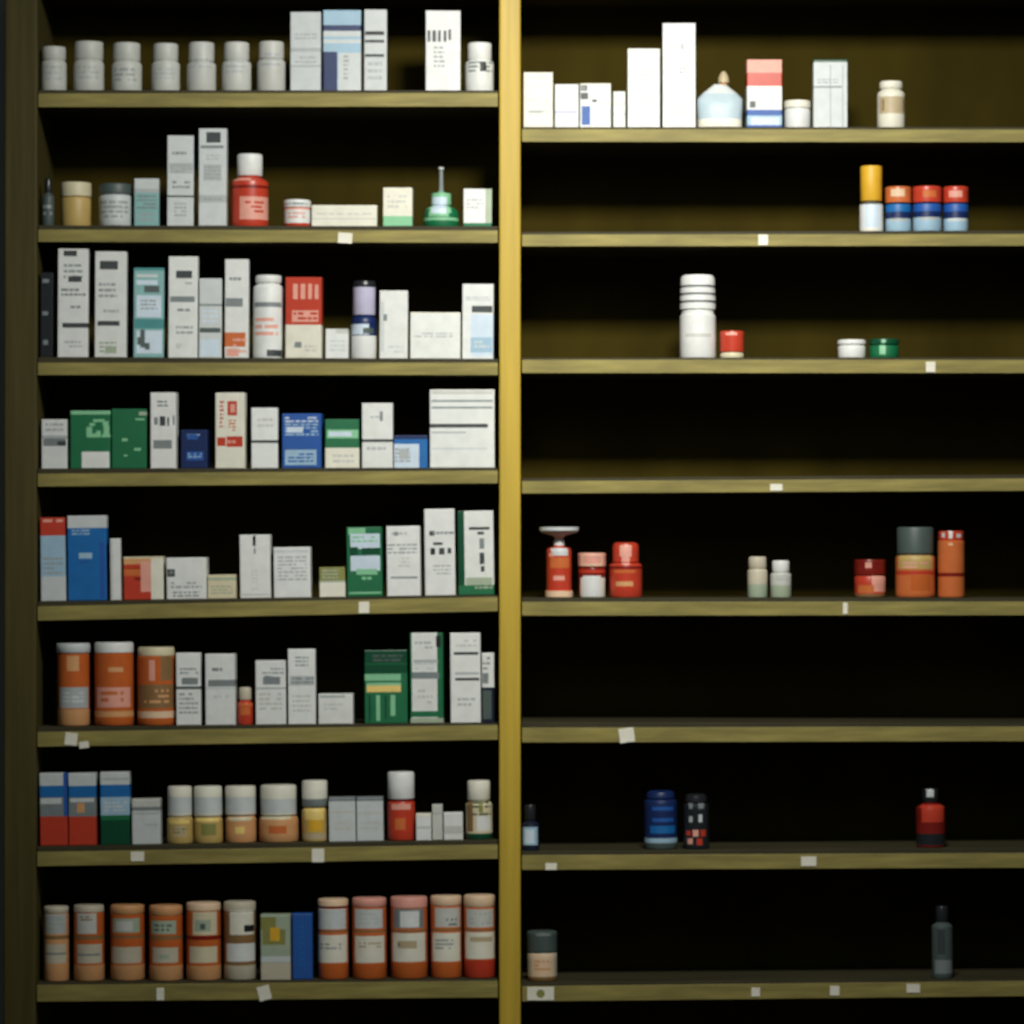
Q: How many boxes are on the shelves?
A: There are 75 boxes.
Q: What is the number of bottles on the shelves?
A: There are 49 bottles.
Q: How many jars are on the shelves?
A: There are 13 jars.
